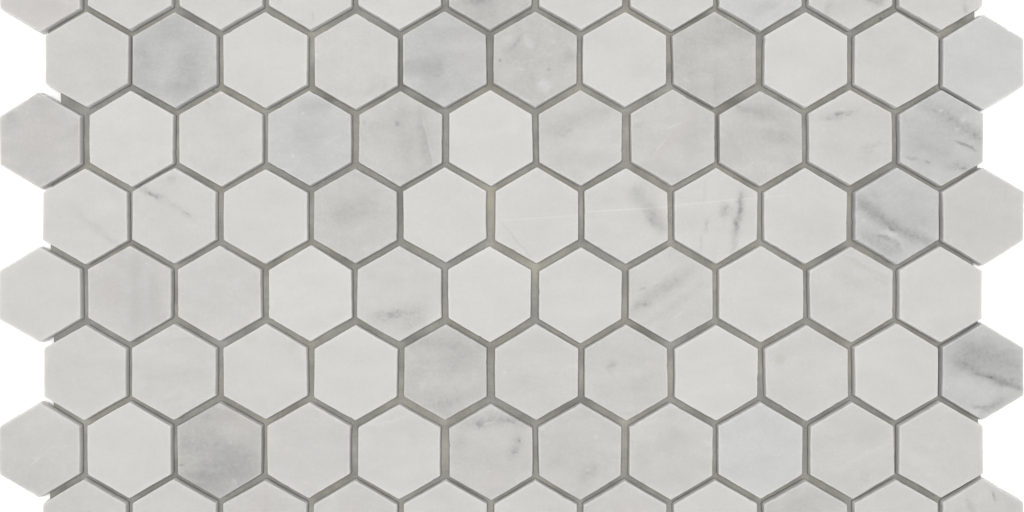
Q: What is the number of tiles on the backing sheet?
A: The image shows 88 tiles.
